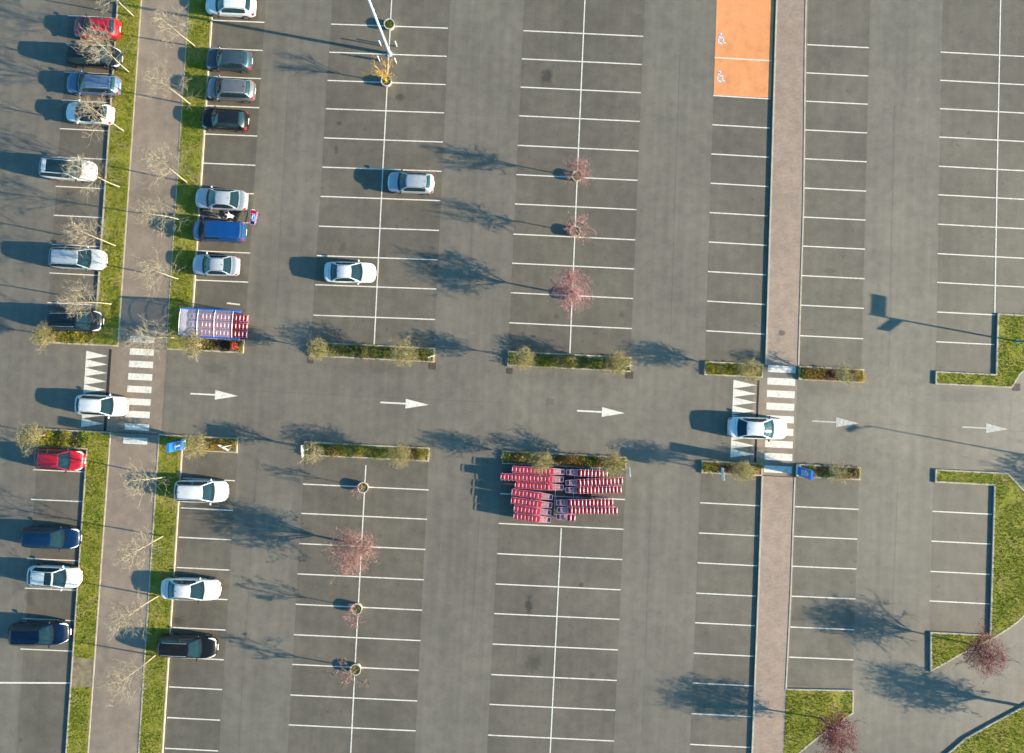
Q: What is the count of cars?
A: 25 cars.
